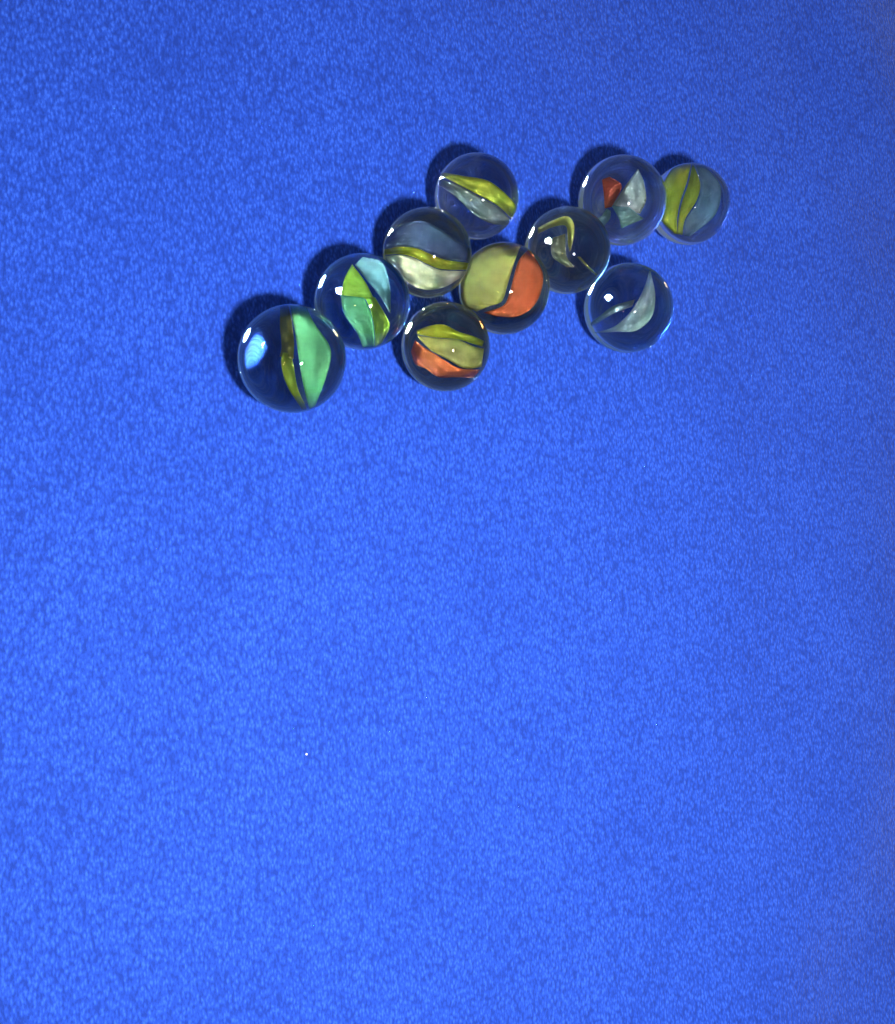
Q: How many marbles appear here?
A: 10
